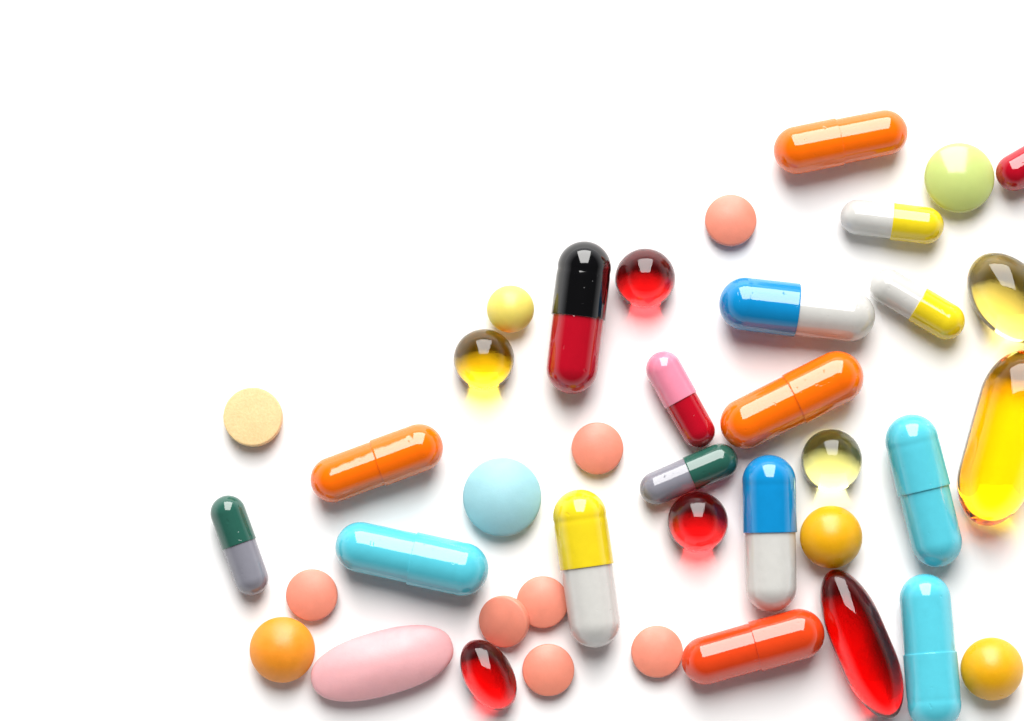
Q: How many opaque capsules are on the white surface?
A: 17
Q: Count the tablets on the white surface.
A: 15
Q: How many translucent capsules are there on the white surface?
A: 8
